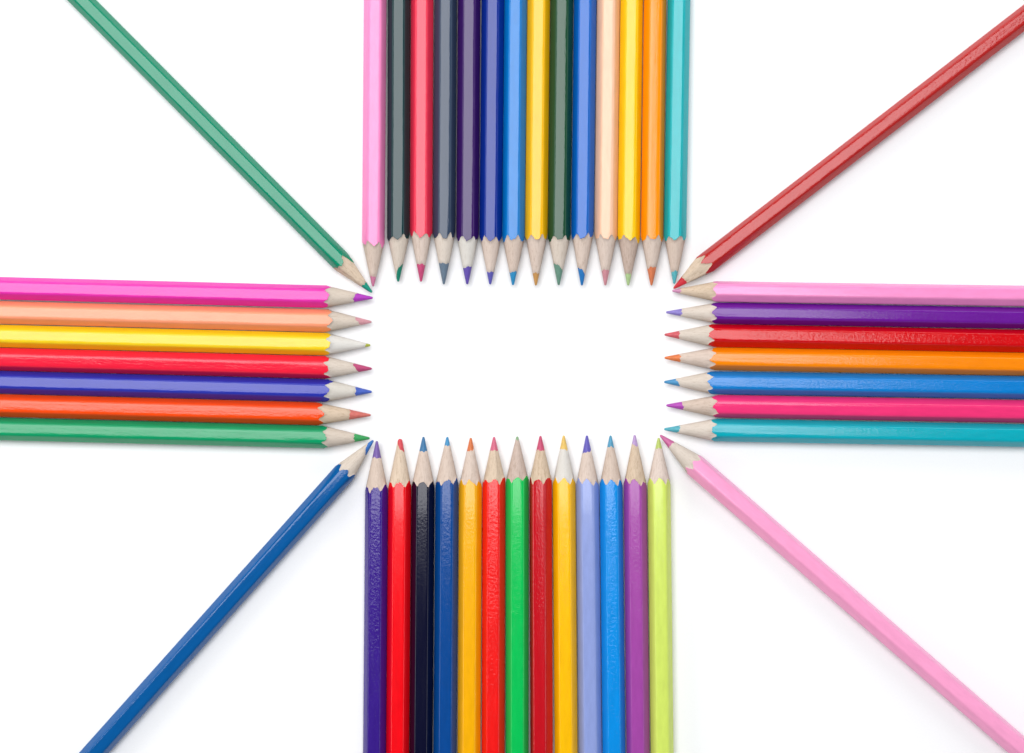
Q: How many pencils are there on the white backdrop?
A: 45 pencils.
